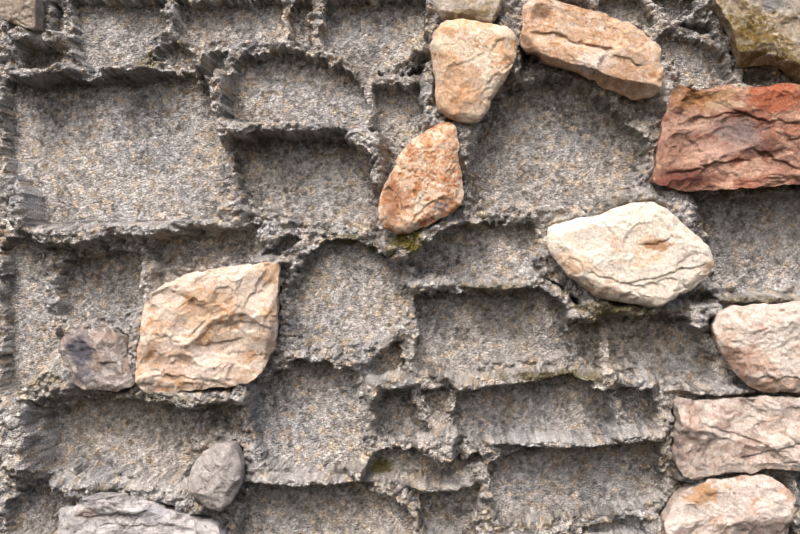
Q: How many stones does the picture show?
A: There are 15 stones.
